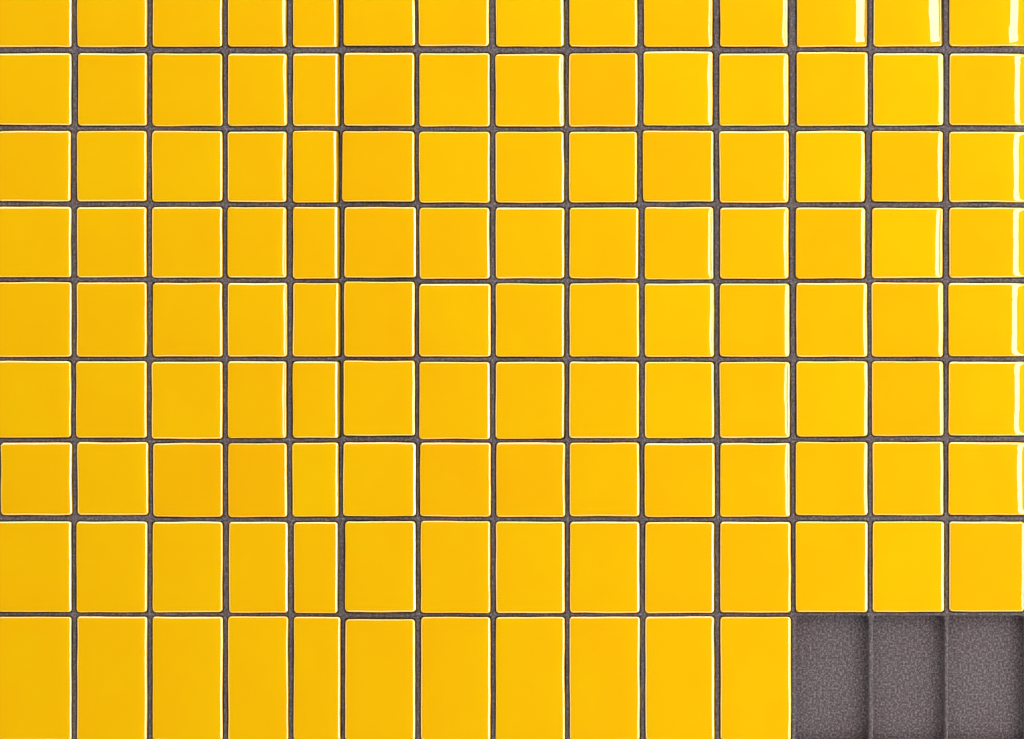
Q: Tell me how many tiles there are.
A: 123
